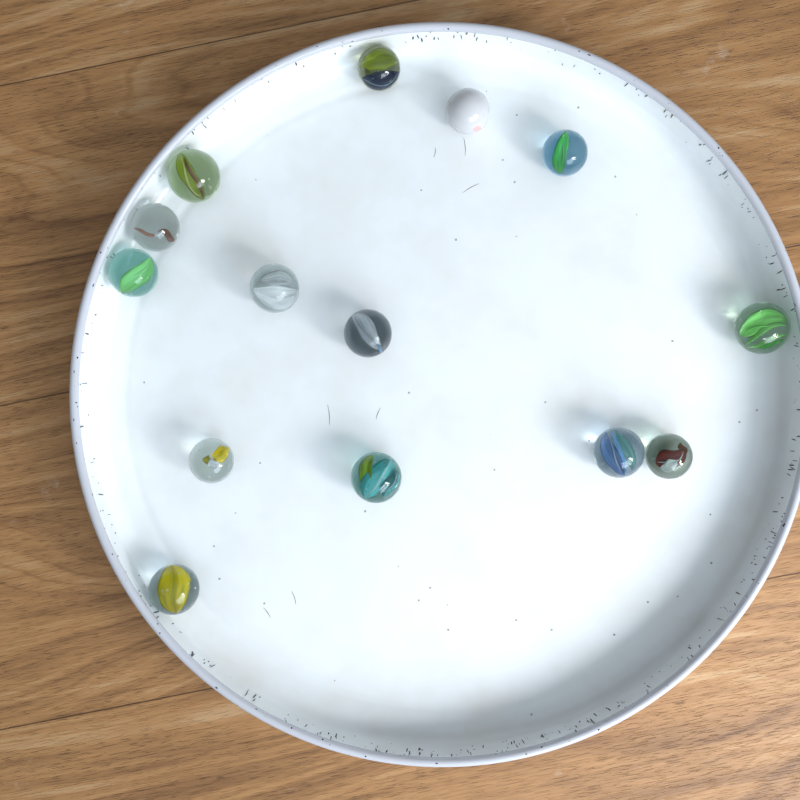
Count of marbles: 14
